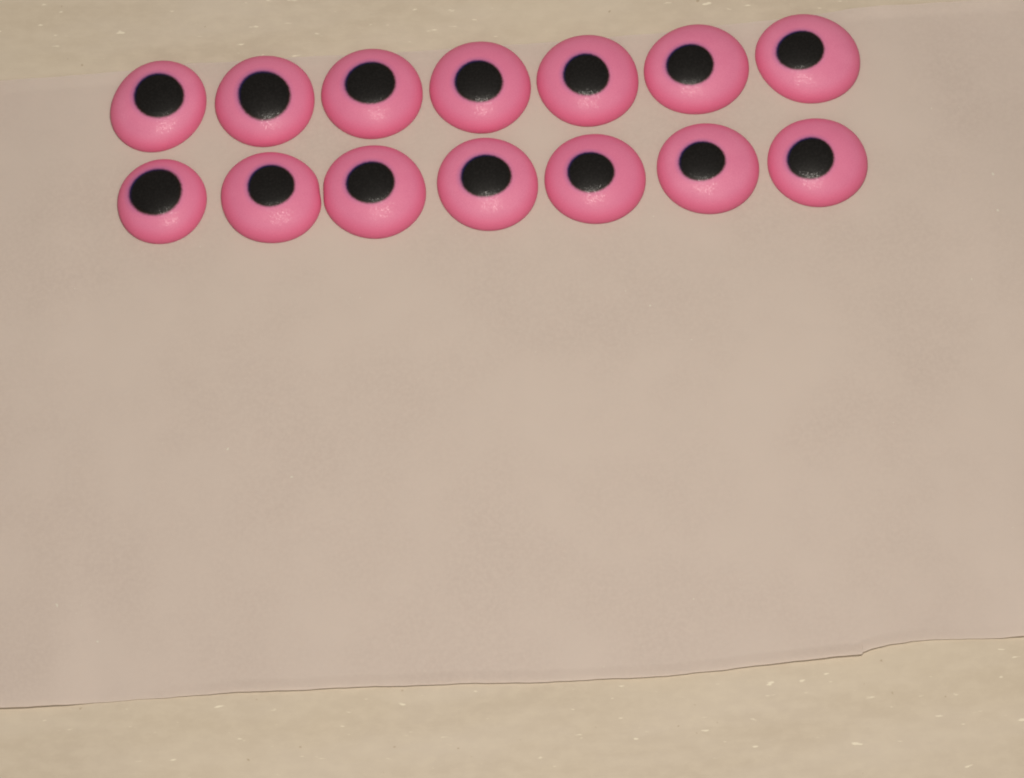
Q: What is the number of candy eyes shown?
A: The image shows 14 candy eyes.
